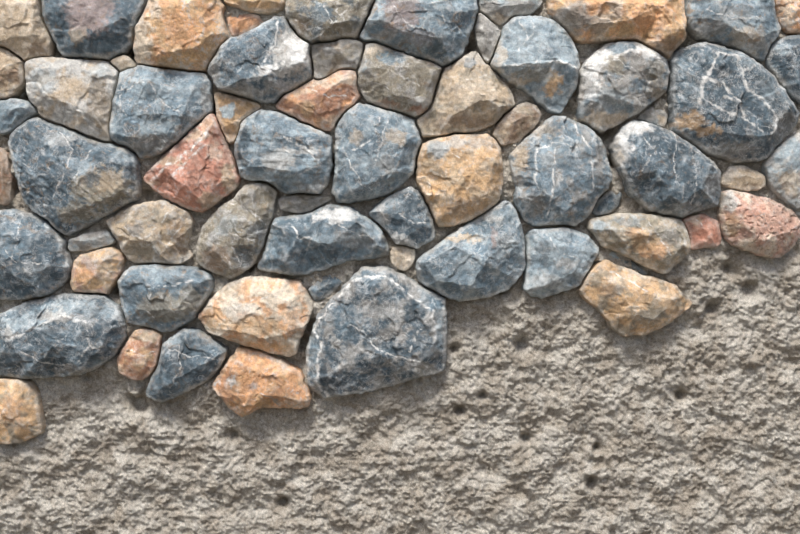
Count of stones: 65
